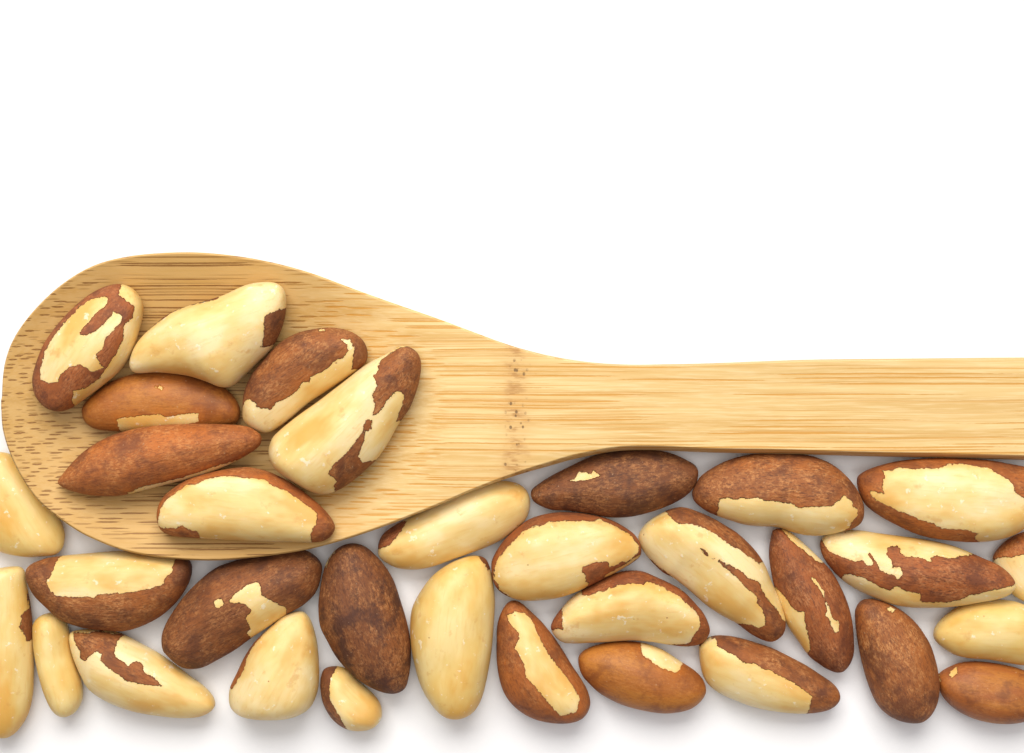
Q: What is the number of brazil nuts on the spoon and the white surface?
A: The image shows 33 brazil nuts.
